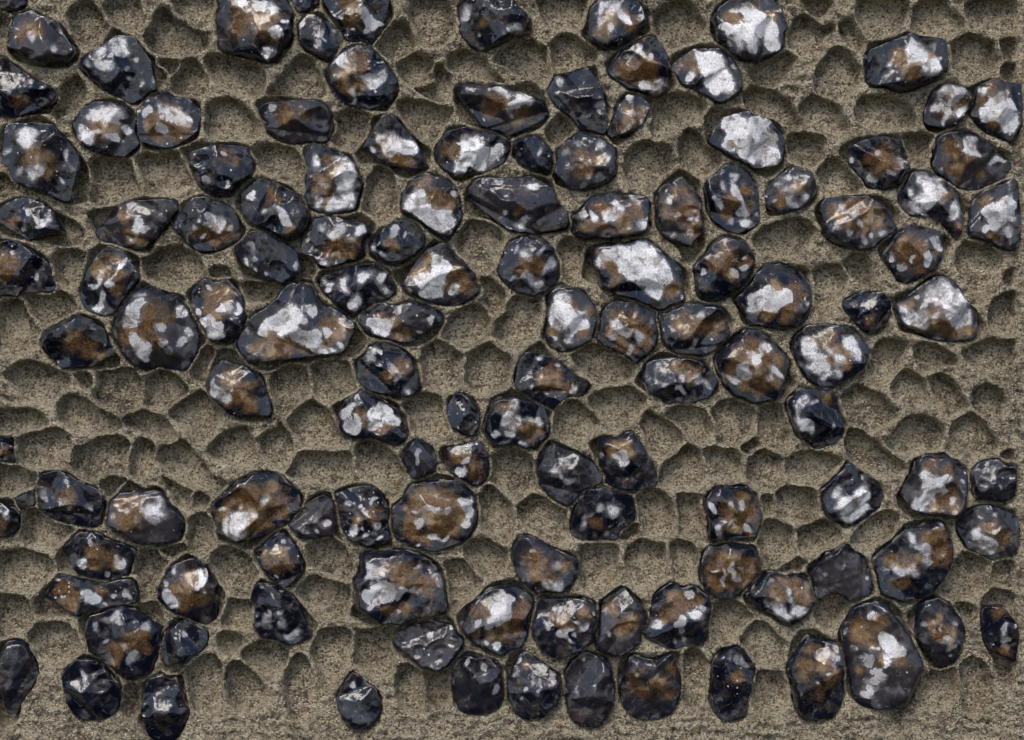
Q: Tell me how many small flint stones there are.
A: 20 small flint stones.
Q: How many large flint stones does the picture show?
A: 108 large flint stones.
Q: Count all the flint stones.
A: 128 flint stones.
